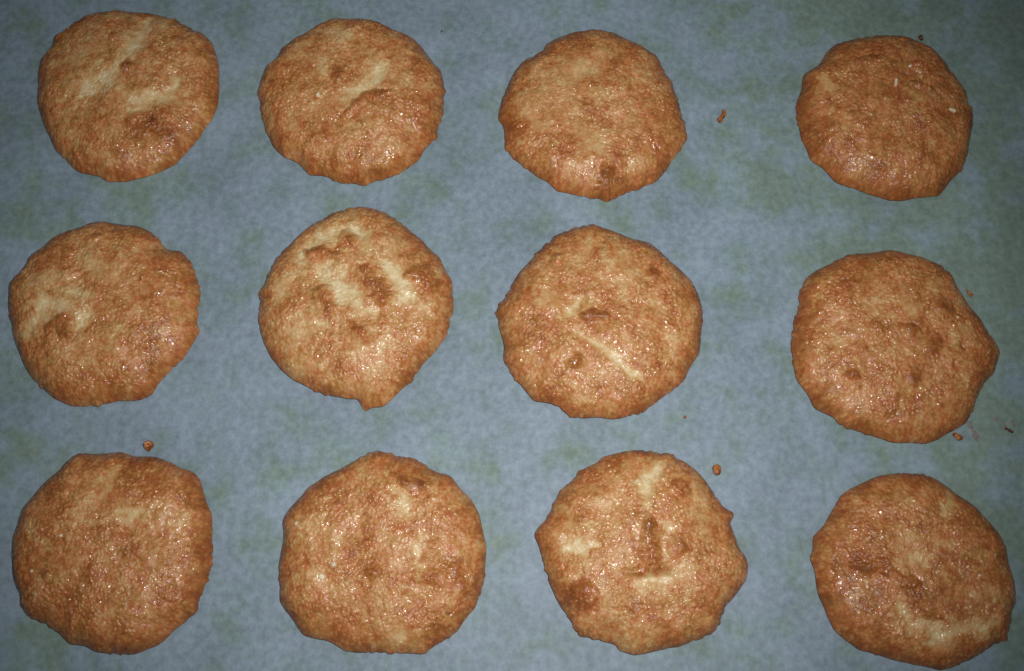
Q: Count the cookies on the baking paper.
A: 12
